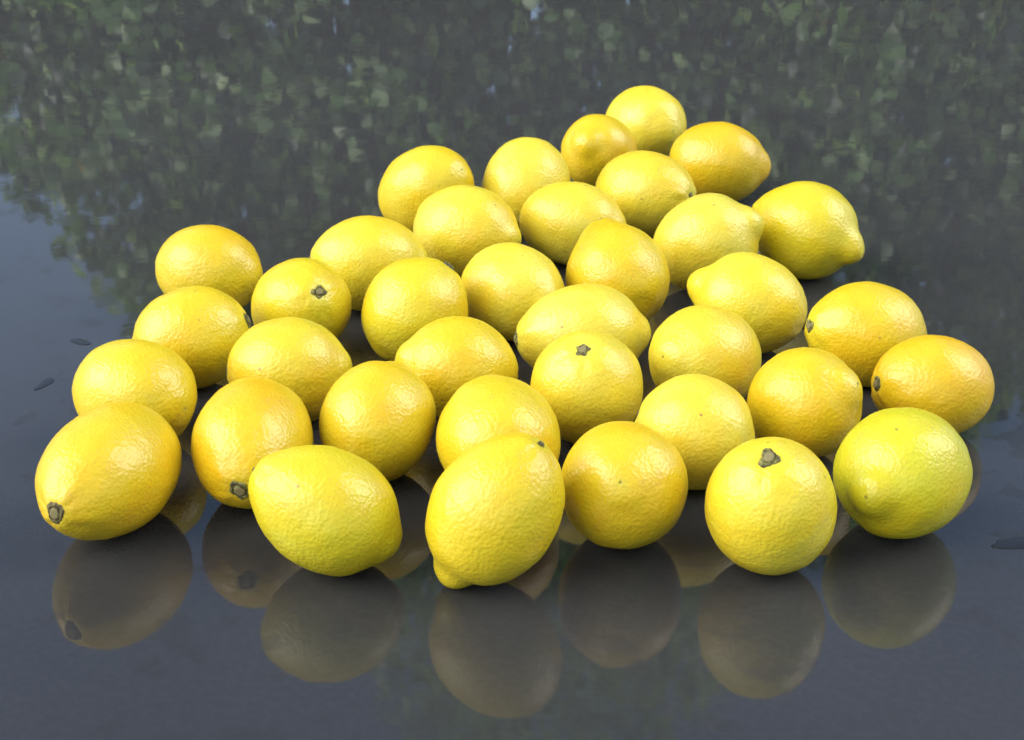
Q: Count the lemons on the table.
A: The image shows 37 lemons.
